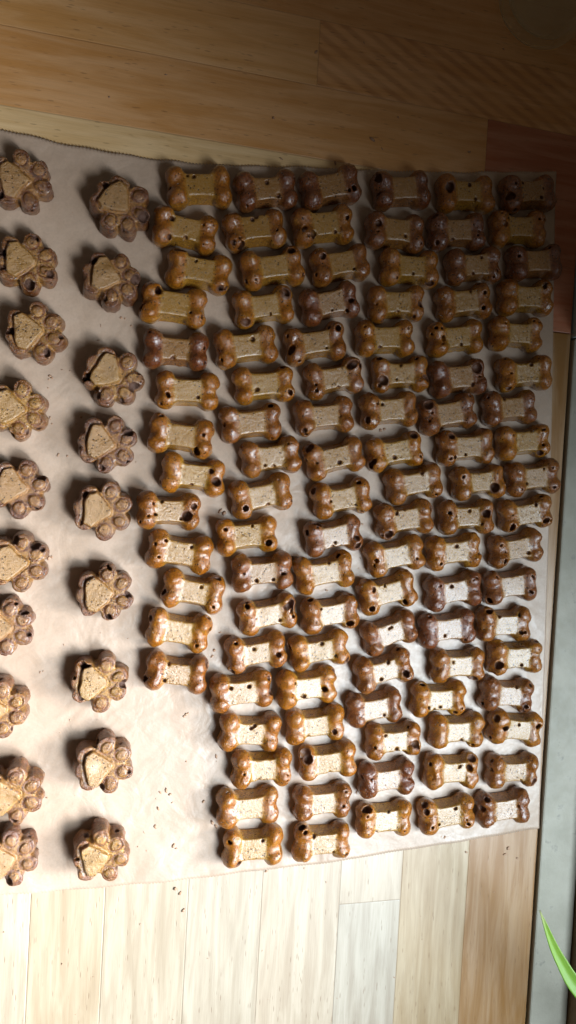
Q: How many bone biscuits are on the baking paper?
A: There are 103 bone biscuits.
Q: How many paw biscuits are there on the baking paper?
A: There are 19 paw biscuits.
